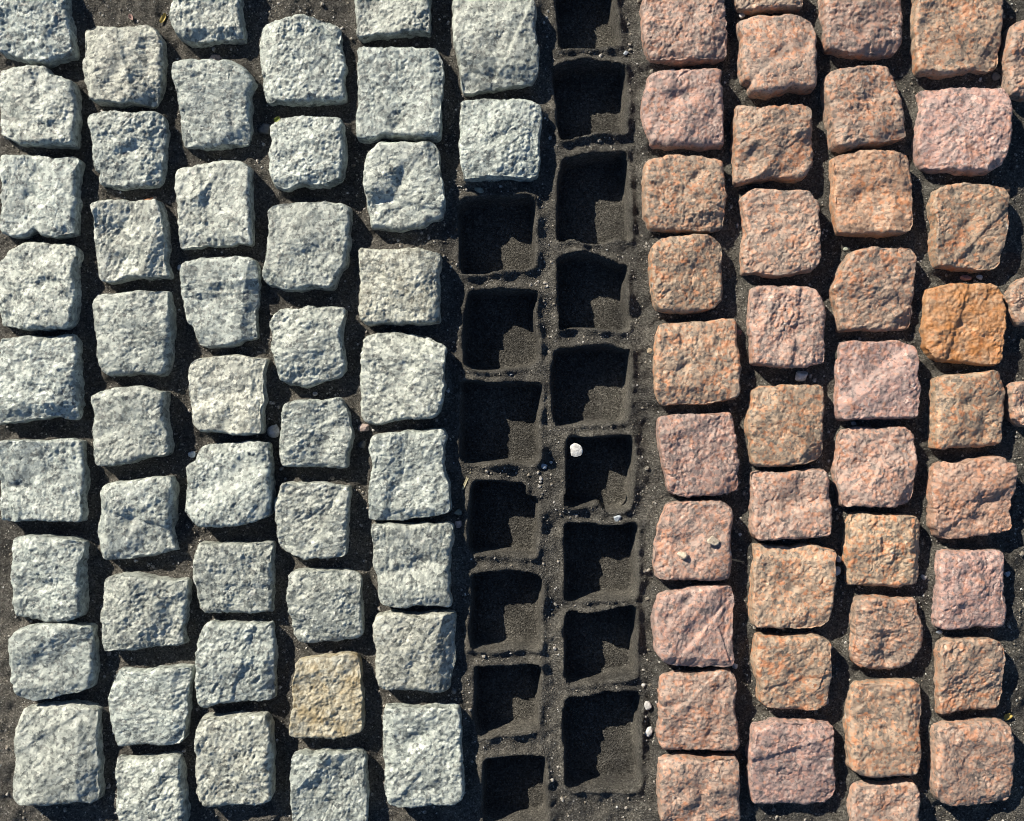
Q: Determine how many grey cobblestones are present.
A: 47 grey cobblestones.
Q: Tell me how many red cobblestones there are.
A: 42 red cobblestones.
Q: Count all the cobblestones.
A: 89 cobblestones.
